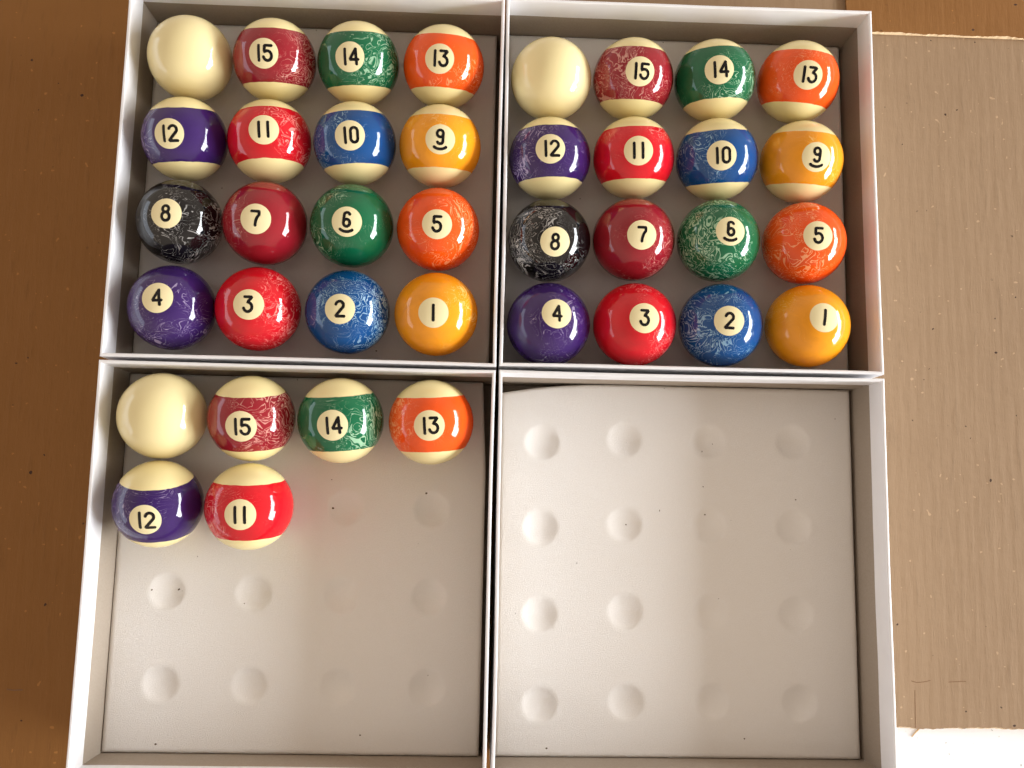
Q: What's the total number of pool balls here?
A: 38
